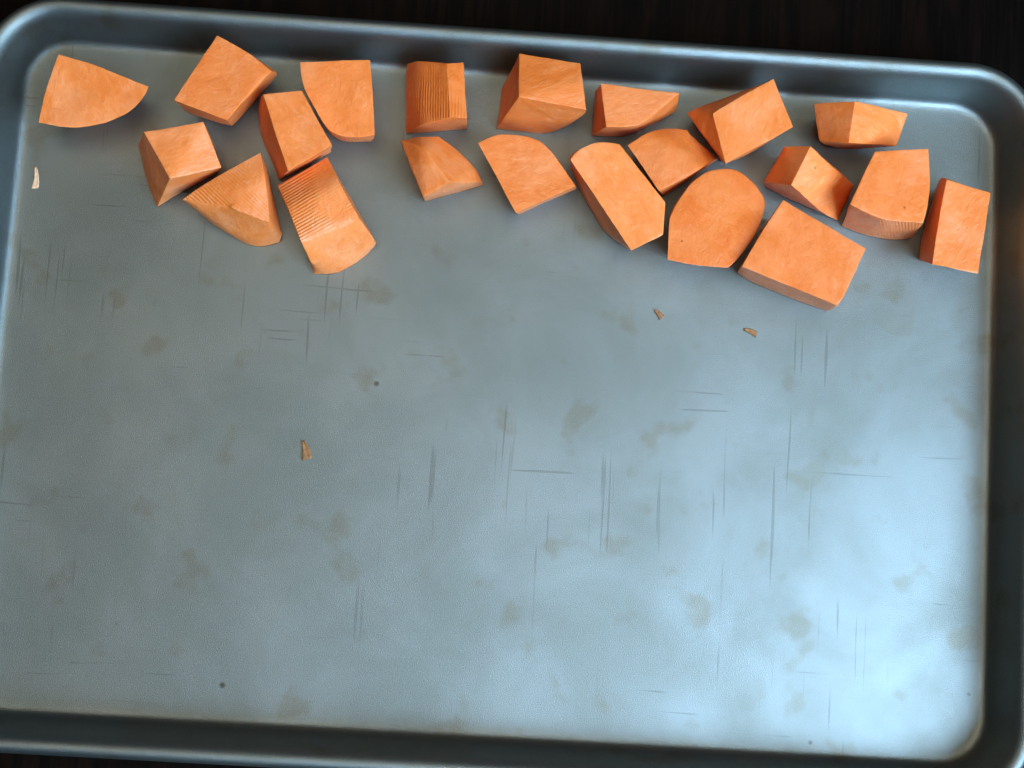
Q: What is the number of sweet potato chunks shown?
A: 21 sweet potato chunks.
